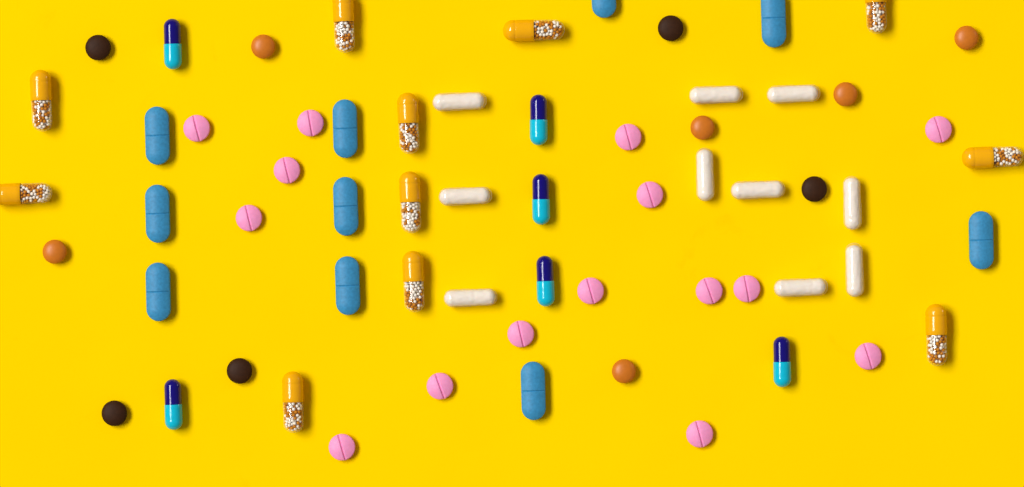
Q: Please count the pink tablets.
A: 15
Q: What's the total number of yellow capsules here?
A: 11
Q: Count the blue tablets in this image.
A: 10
